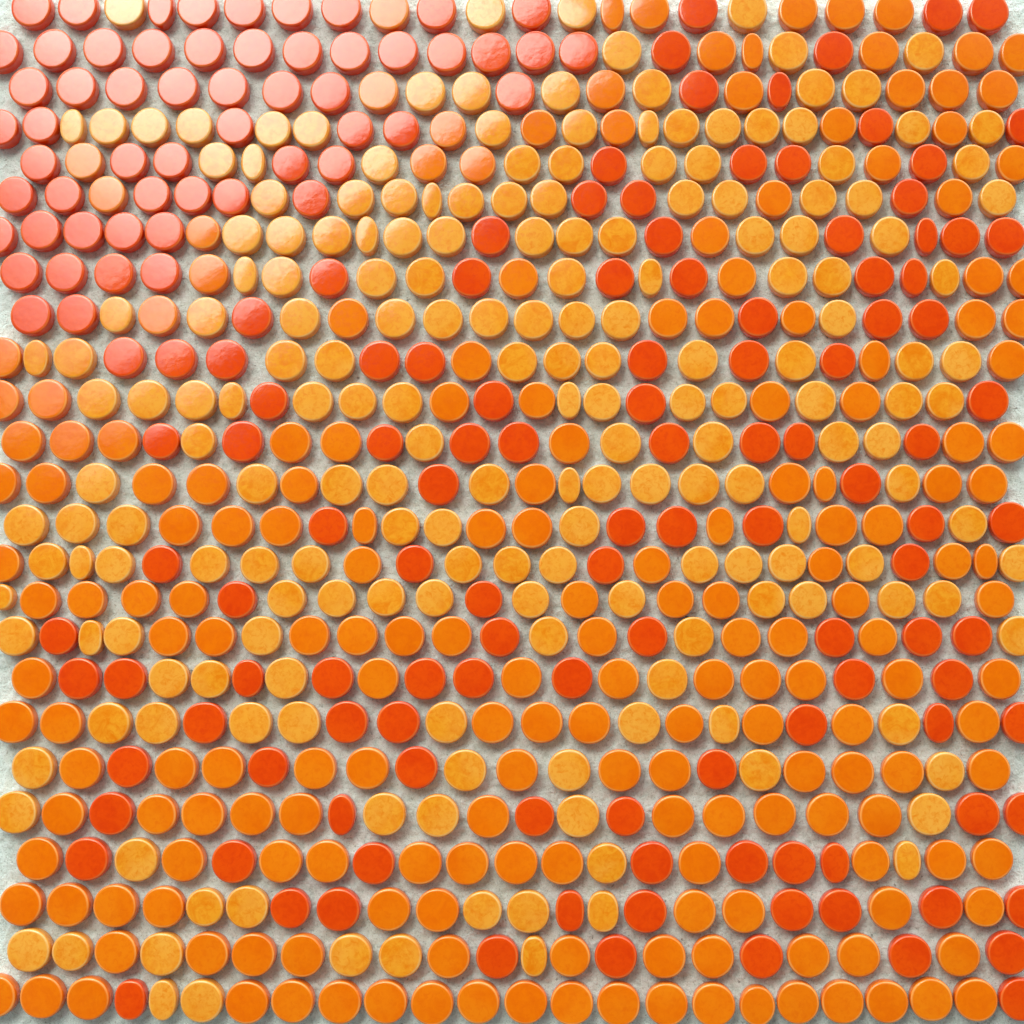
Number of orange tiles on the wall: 200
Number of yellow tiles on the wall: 200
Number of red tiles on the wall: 177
